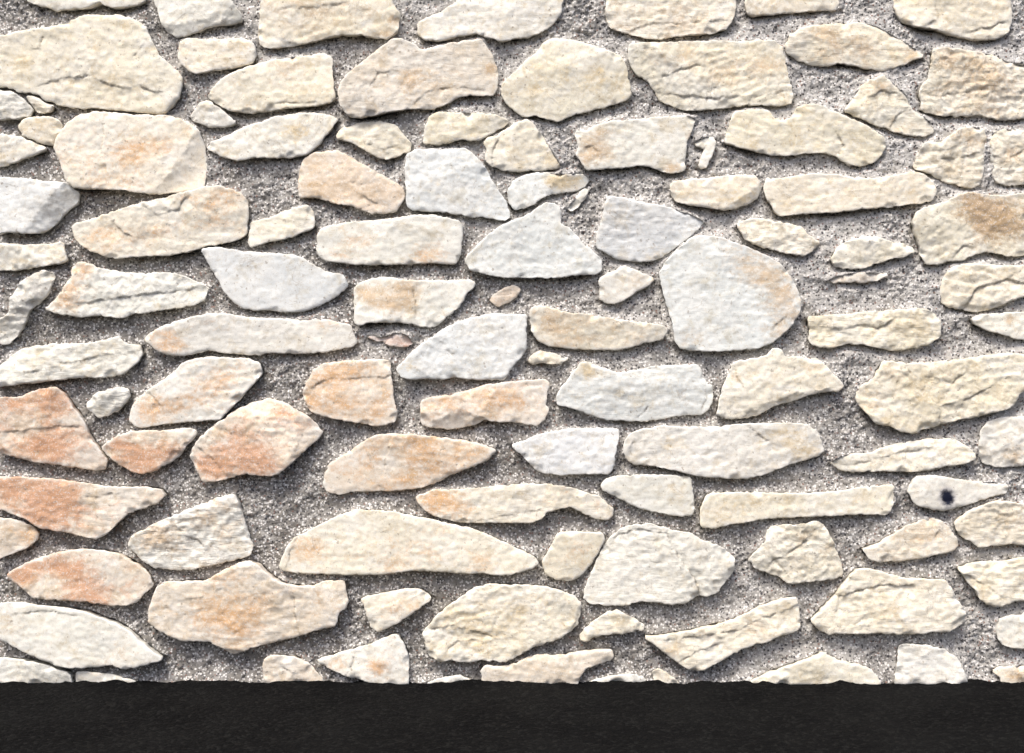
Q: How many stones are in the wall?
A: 113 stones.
